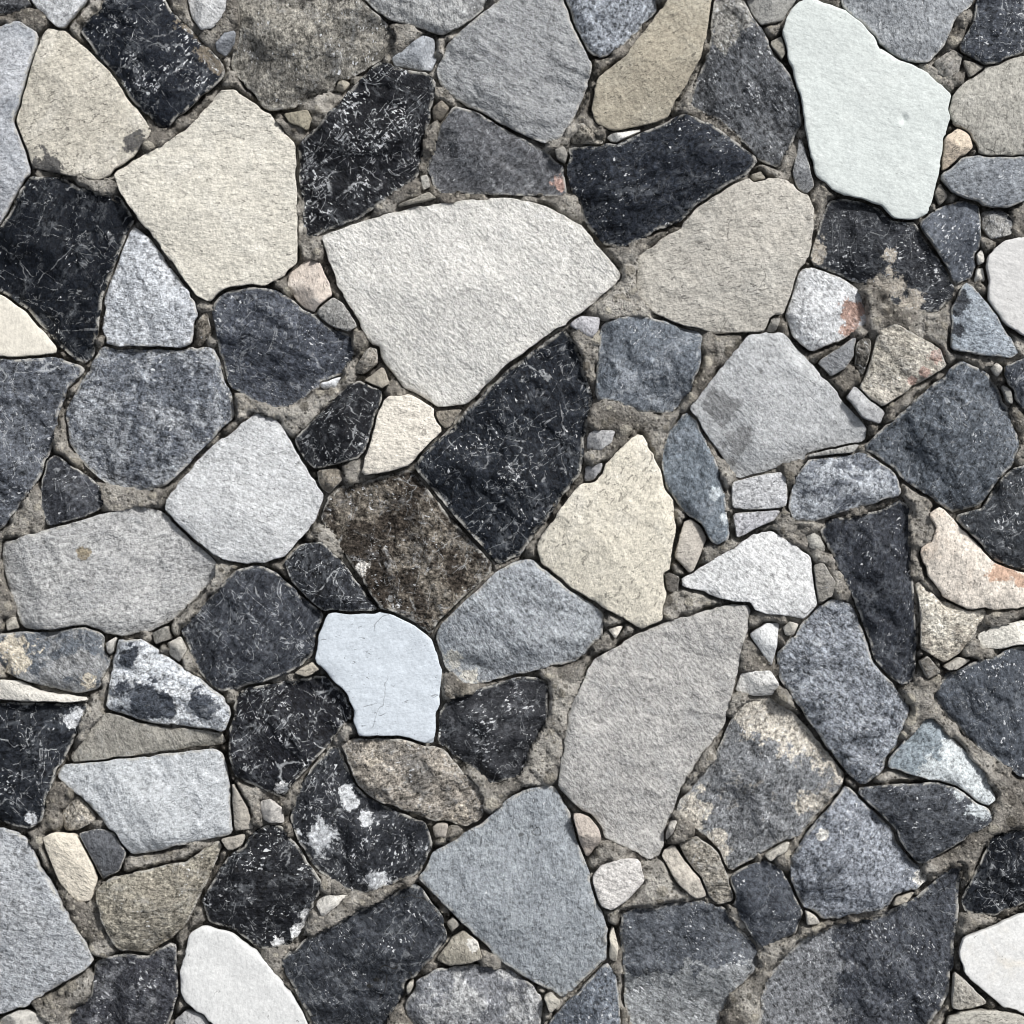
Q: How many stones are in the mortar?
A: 171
